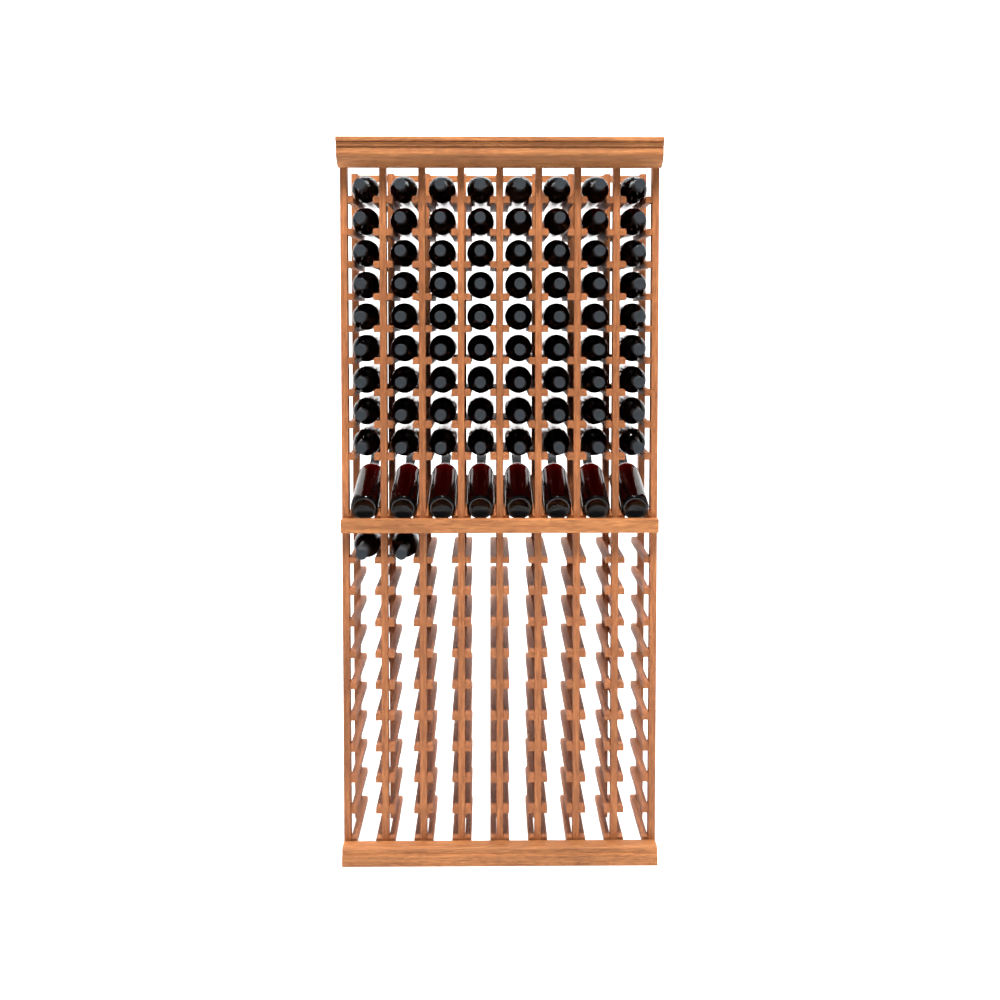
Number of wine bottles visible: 82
